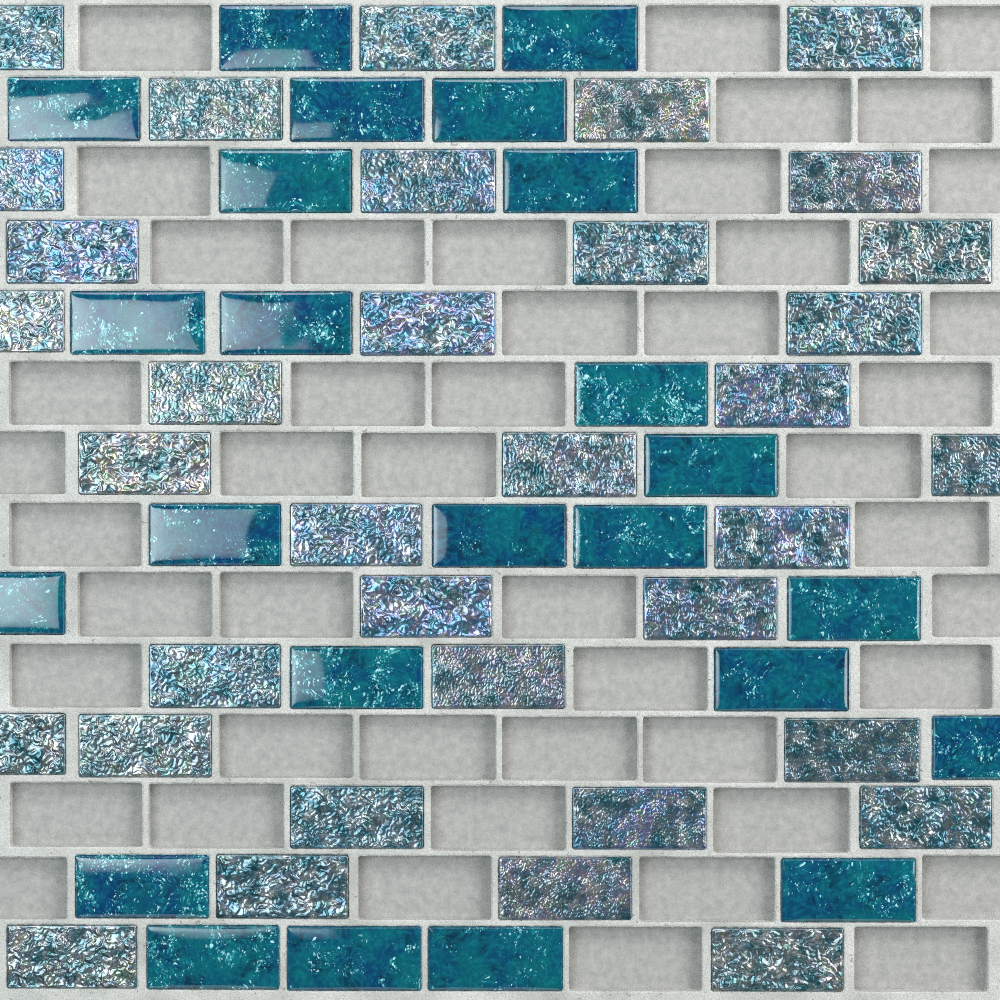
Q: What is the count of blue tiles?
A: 24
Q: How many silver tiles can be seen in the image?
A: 35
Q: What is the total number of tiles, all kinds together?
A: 59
